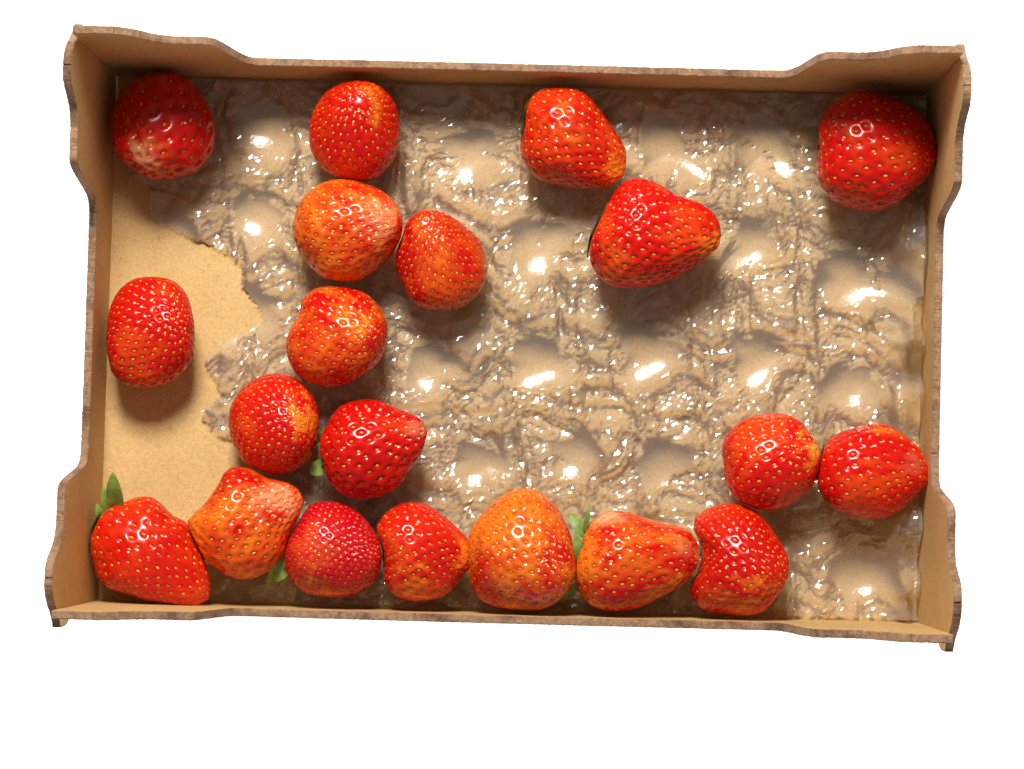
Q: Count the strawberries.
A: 20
